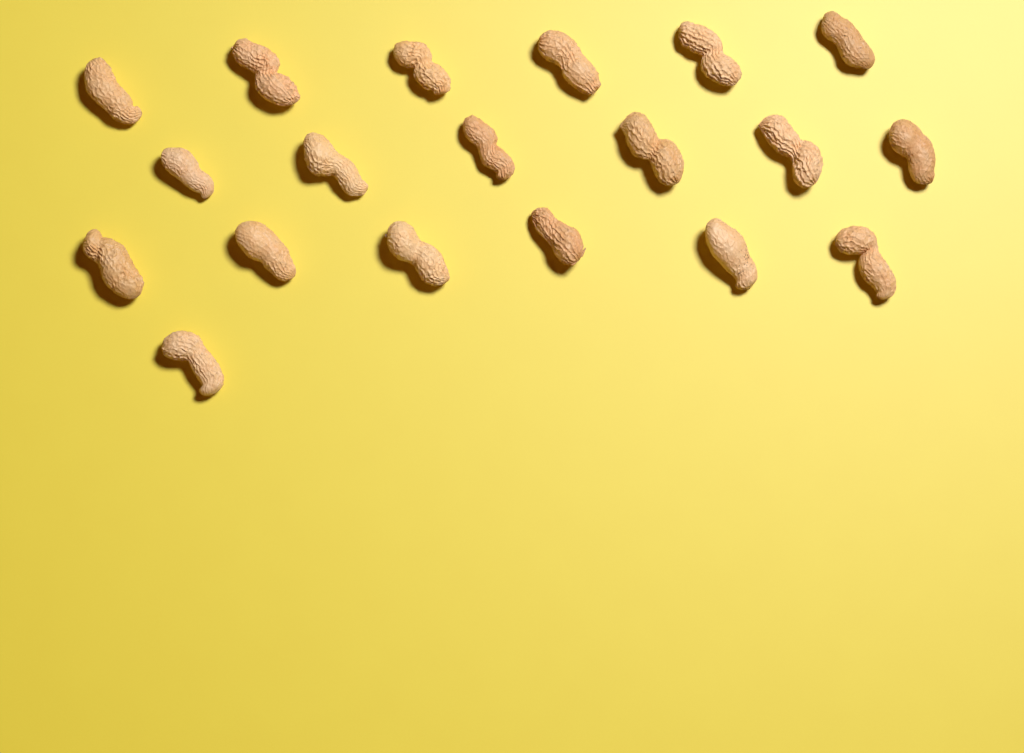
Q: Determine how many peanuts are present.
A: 19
